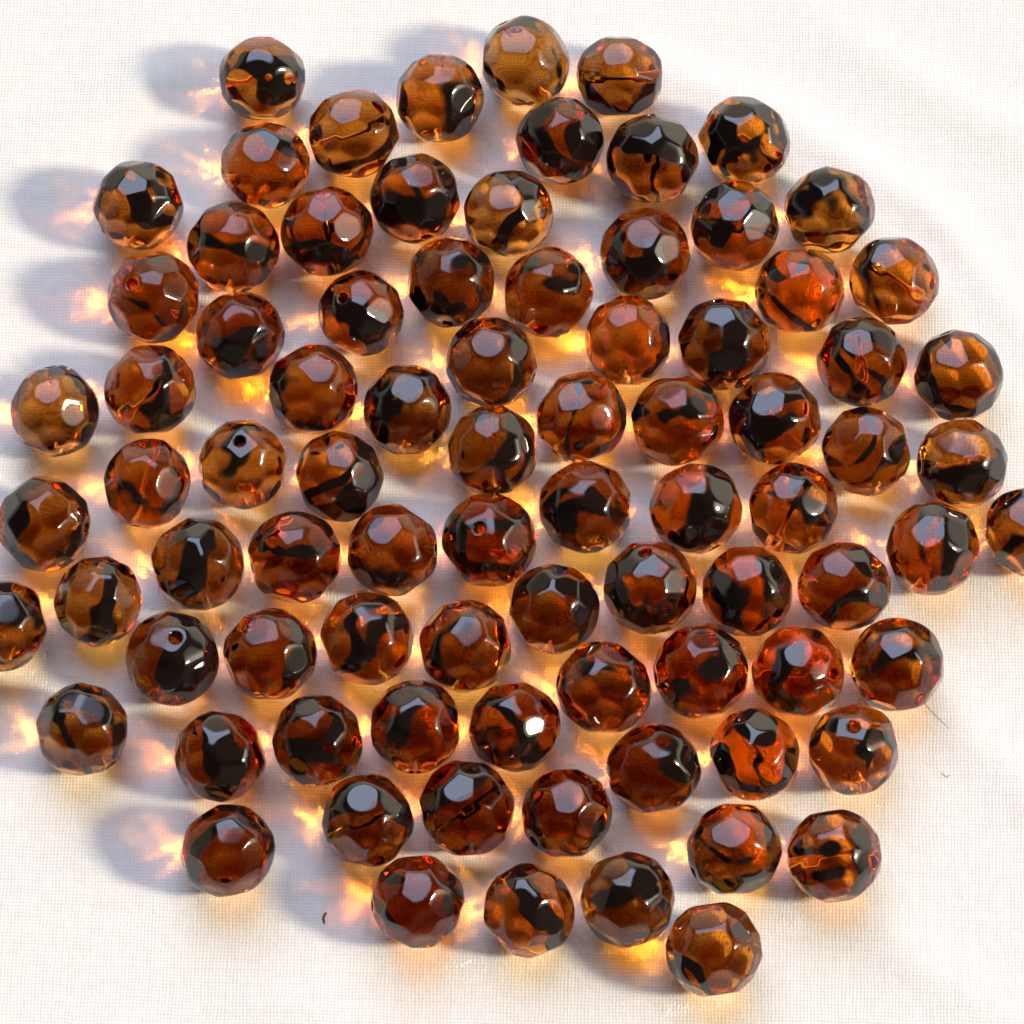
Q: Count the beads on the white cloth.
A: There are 84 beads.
